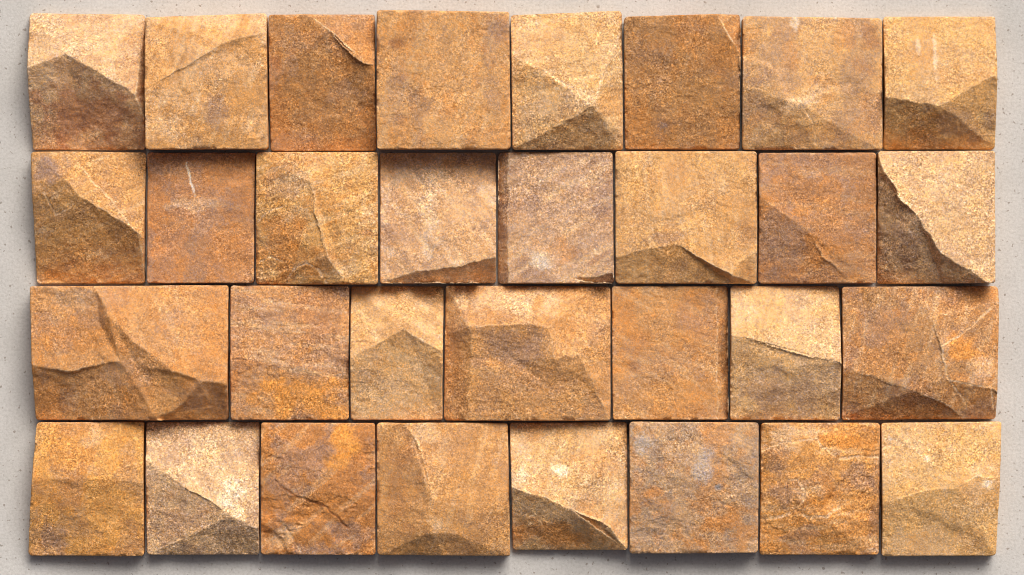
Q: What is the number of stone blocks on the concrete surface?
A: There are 31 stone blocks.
